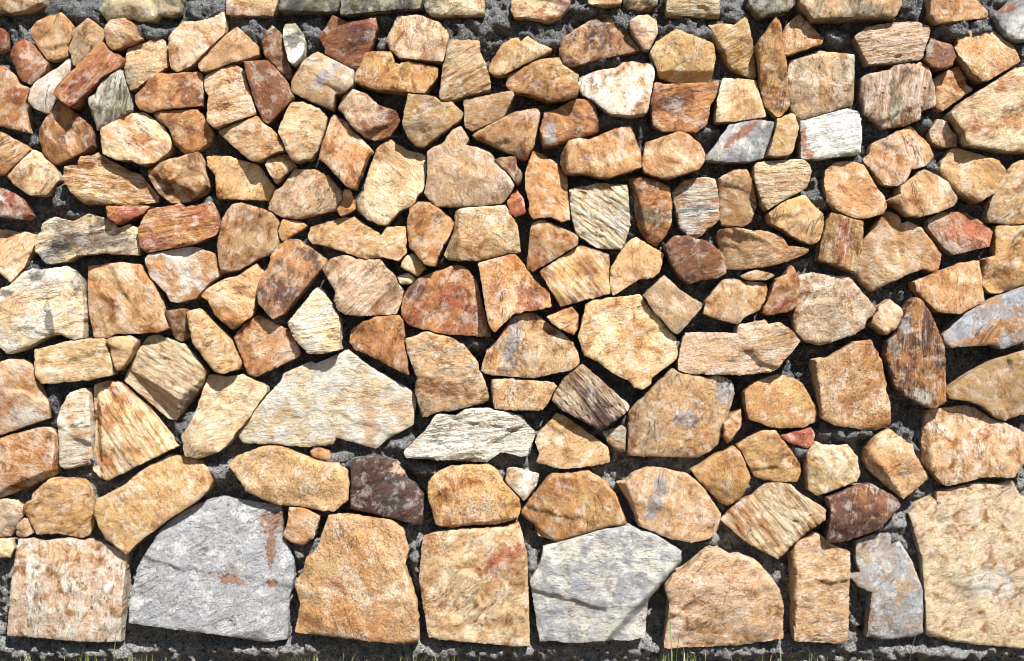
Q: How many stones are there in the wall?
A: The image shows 192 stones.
